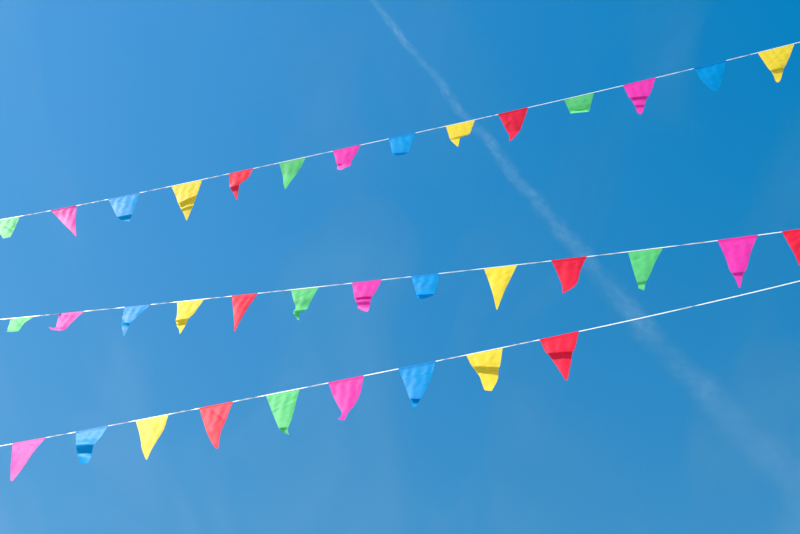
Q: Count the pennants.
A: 36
